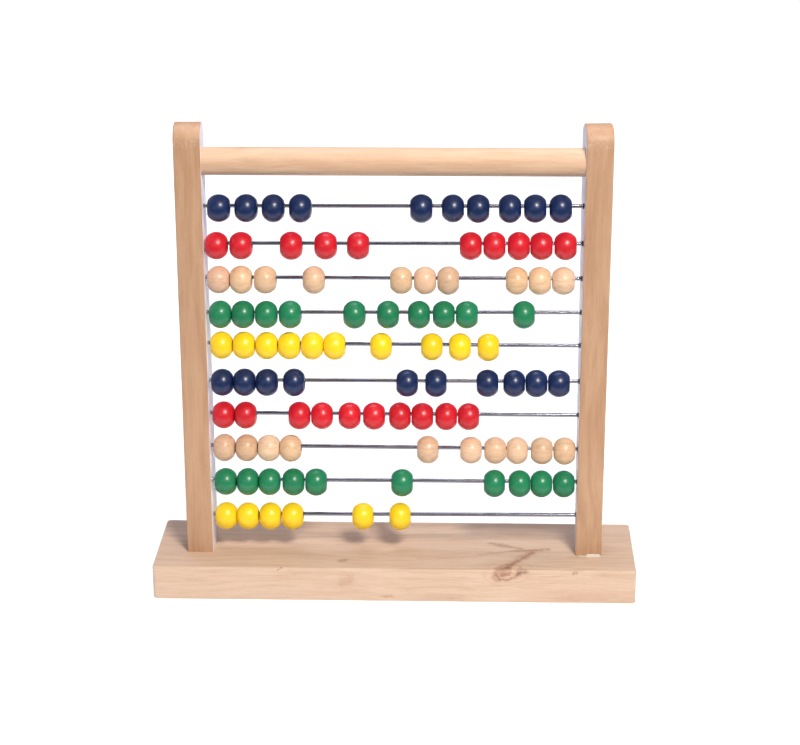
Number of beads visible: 96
